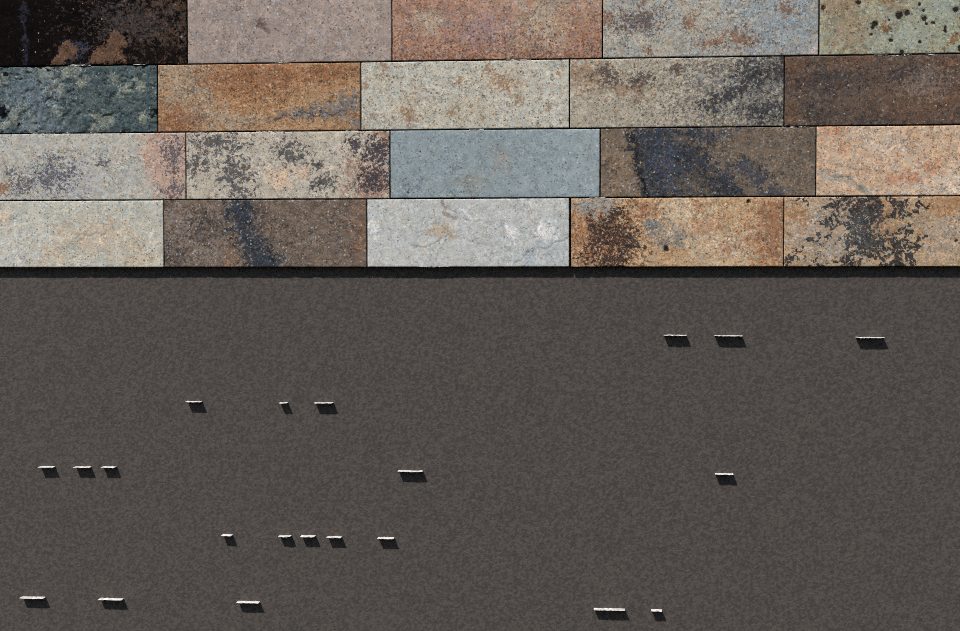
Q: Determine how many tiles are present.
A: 20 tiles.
